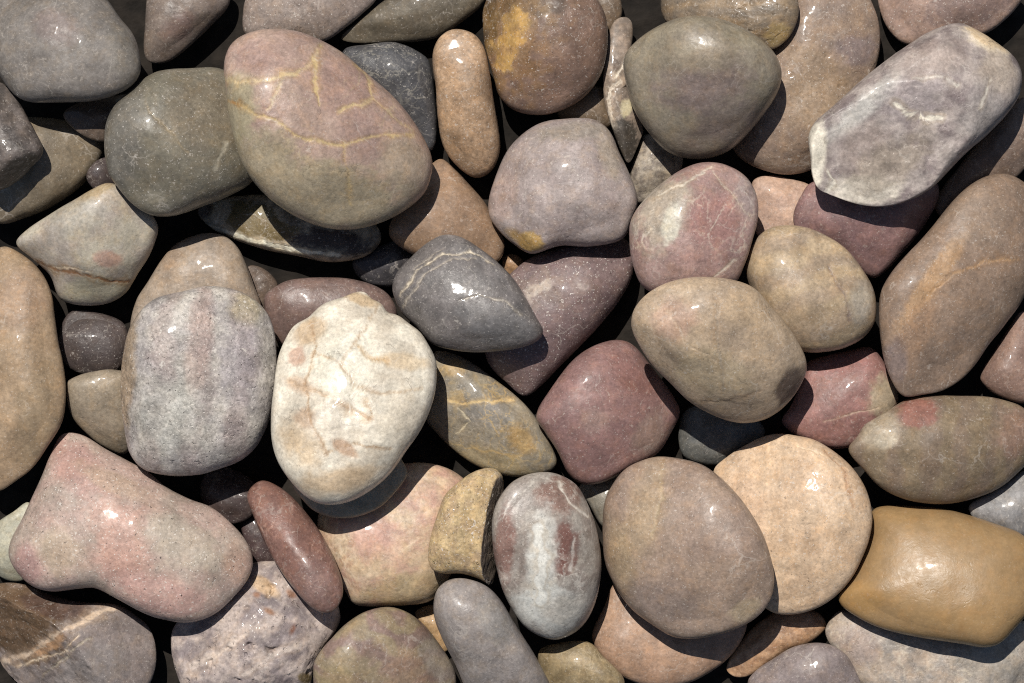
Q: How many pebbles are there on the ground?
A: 75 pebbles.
